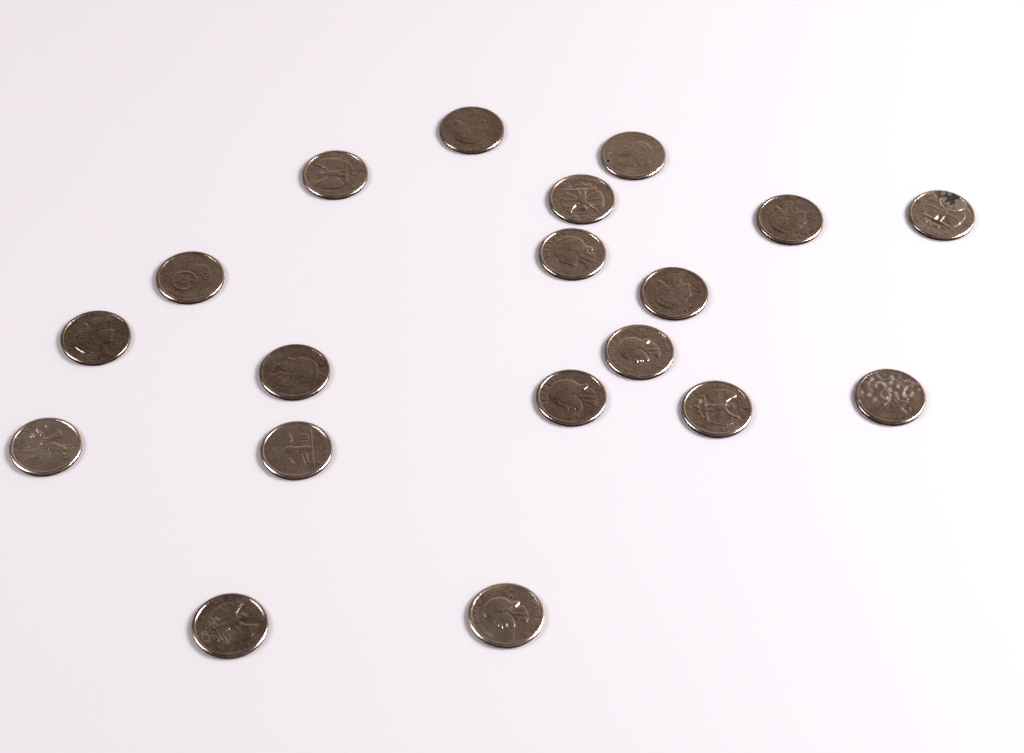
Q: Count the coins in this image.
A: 19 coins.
